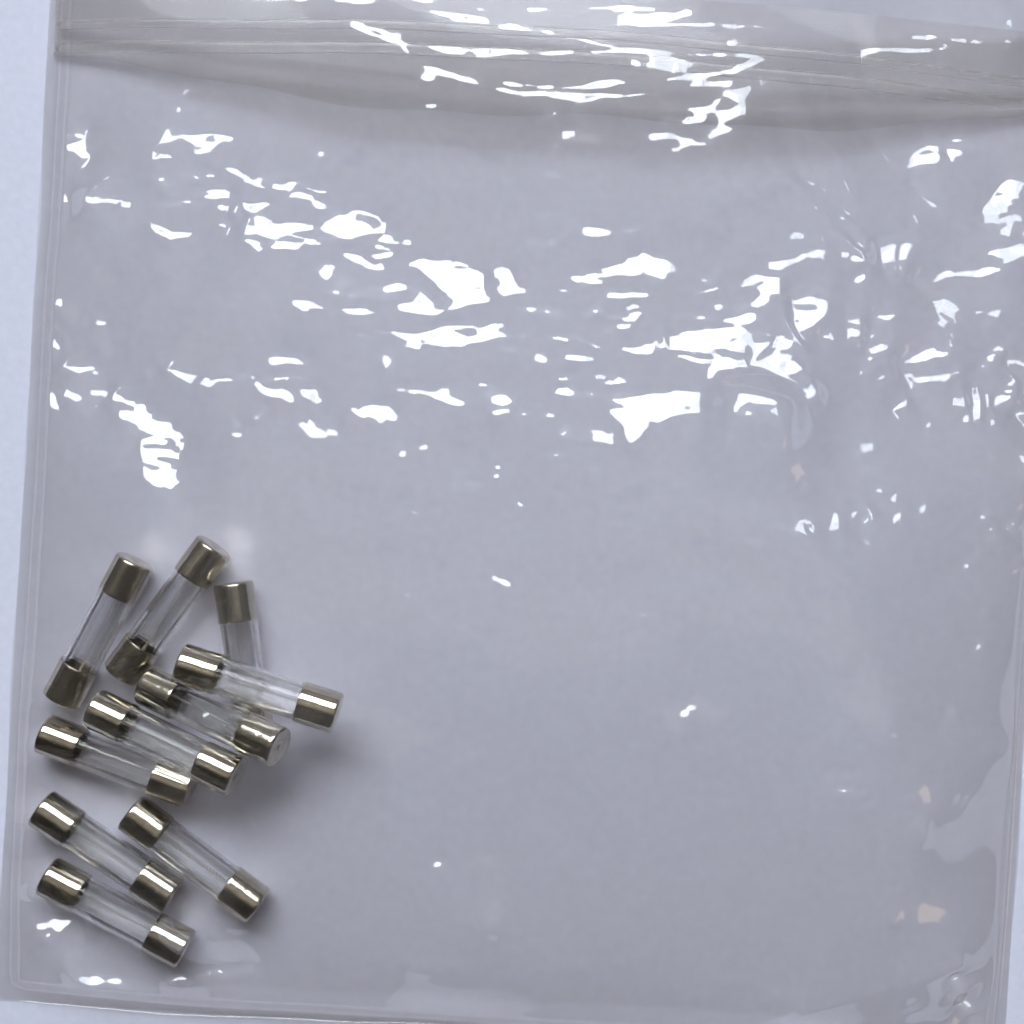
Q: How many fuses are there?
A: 10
